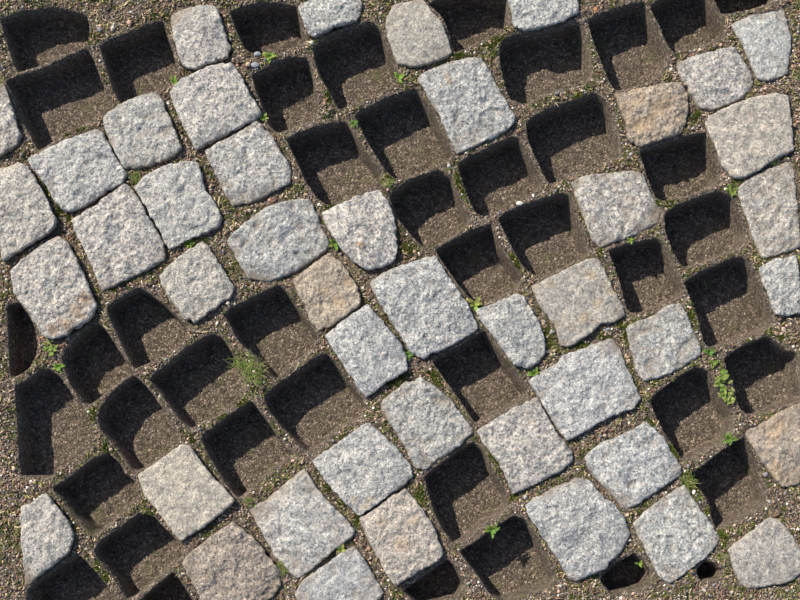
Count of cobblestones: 45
